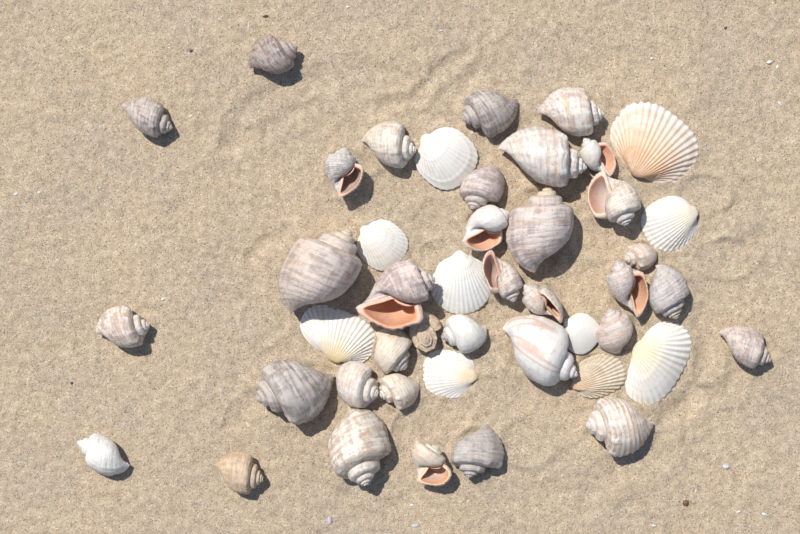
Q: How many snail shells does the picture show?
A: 35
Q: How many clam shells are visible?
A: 10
